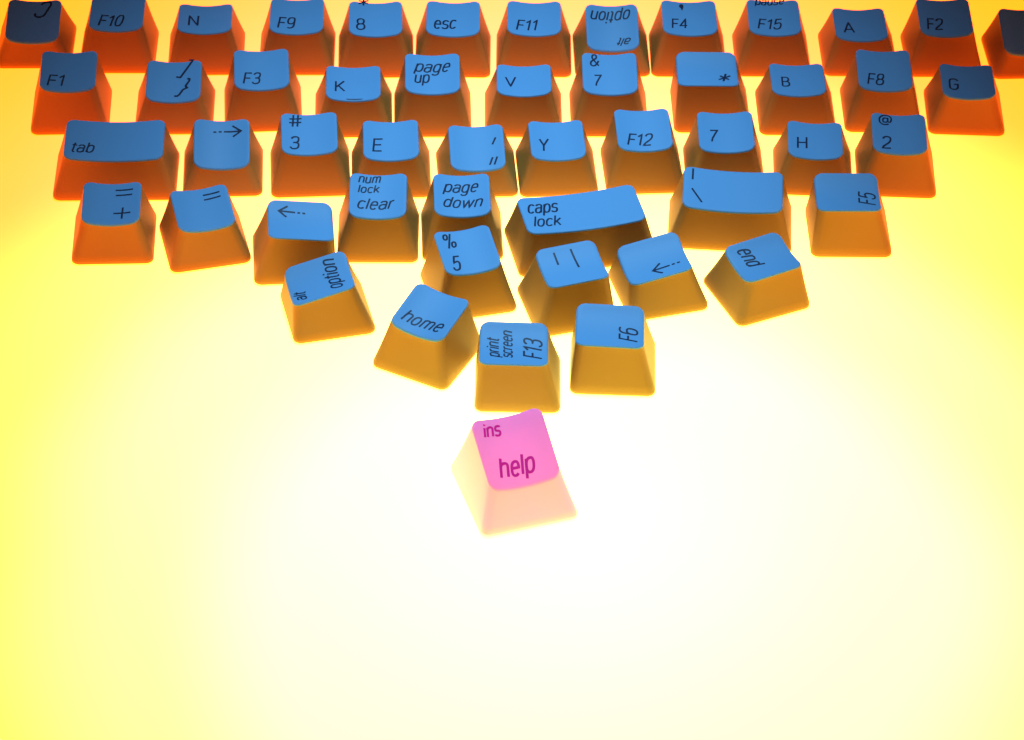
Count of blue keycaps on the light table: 50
